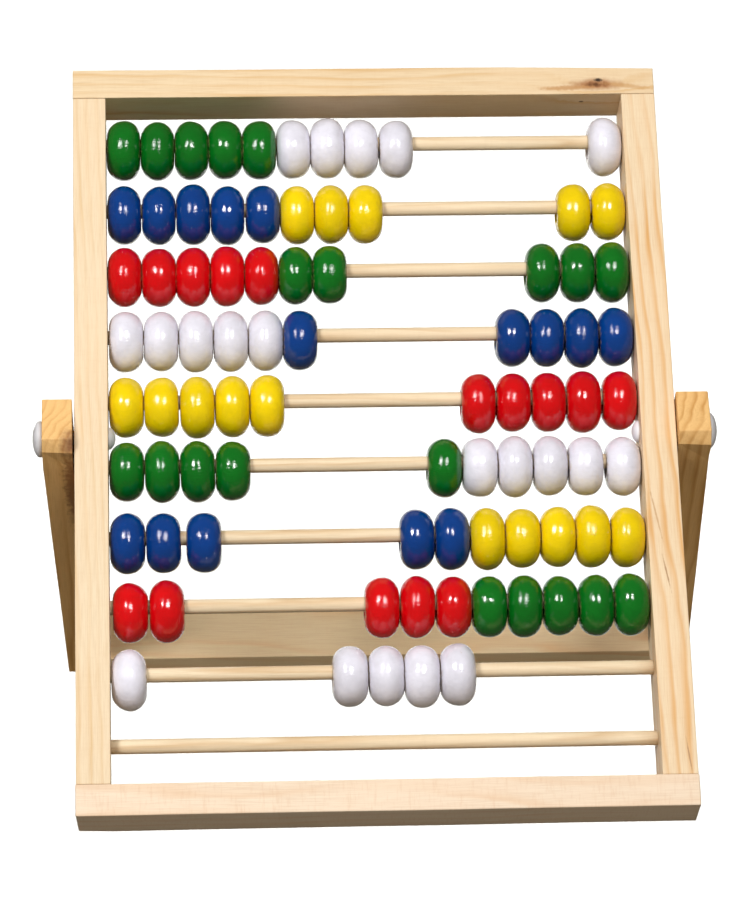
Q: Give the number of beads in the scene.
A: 85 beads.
